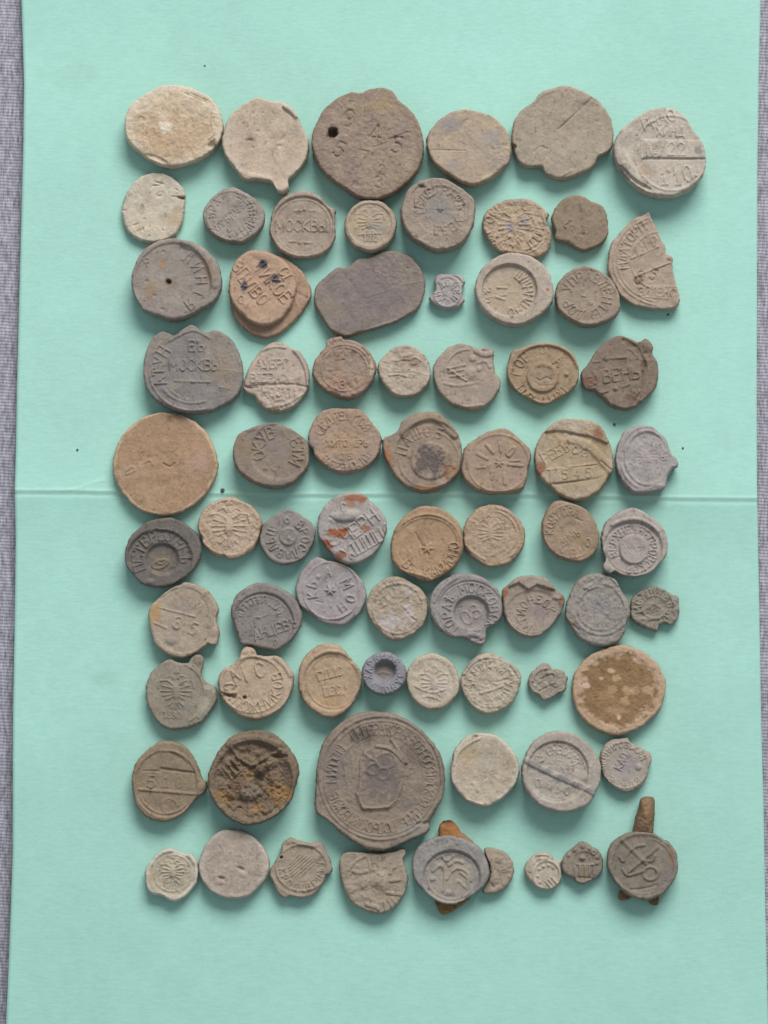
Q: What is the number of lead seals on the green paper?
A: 73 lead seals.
